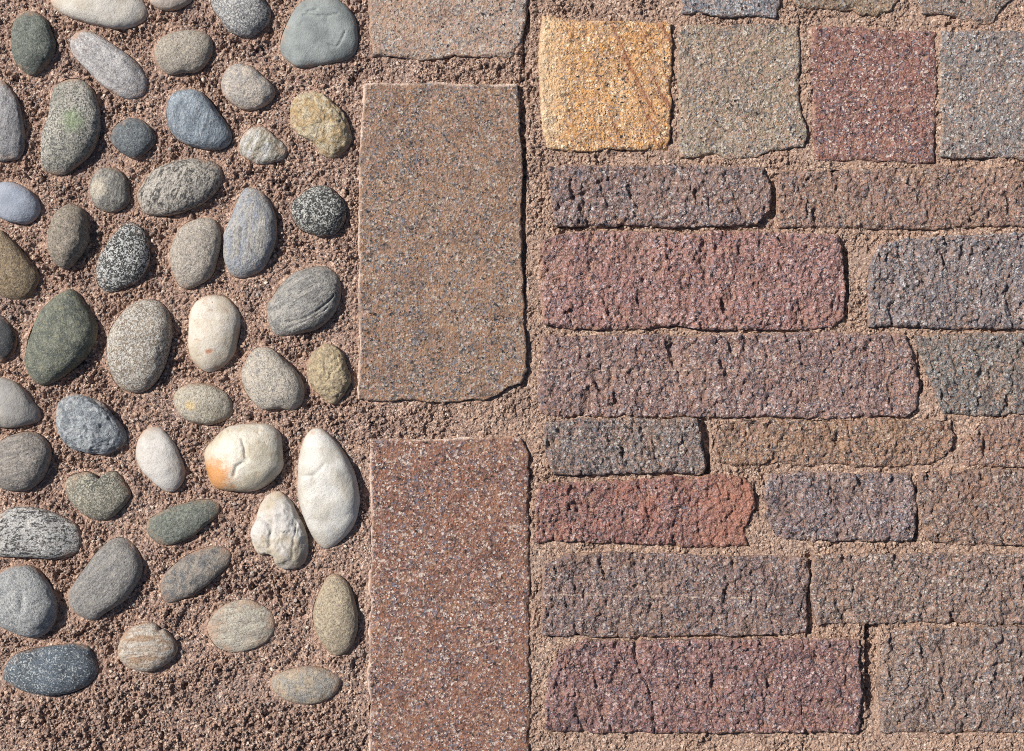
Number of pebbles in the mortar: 49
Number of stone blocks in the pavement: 26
